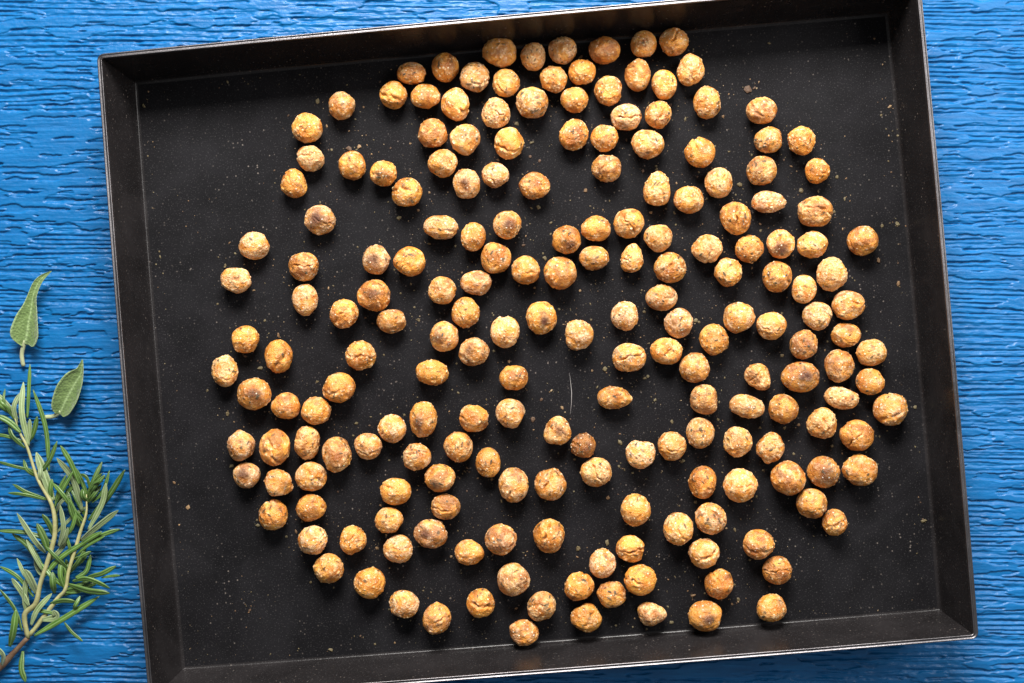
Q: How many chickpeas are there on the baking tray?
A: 200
